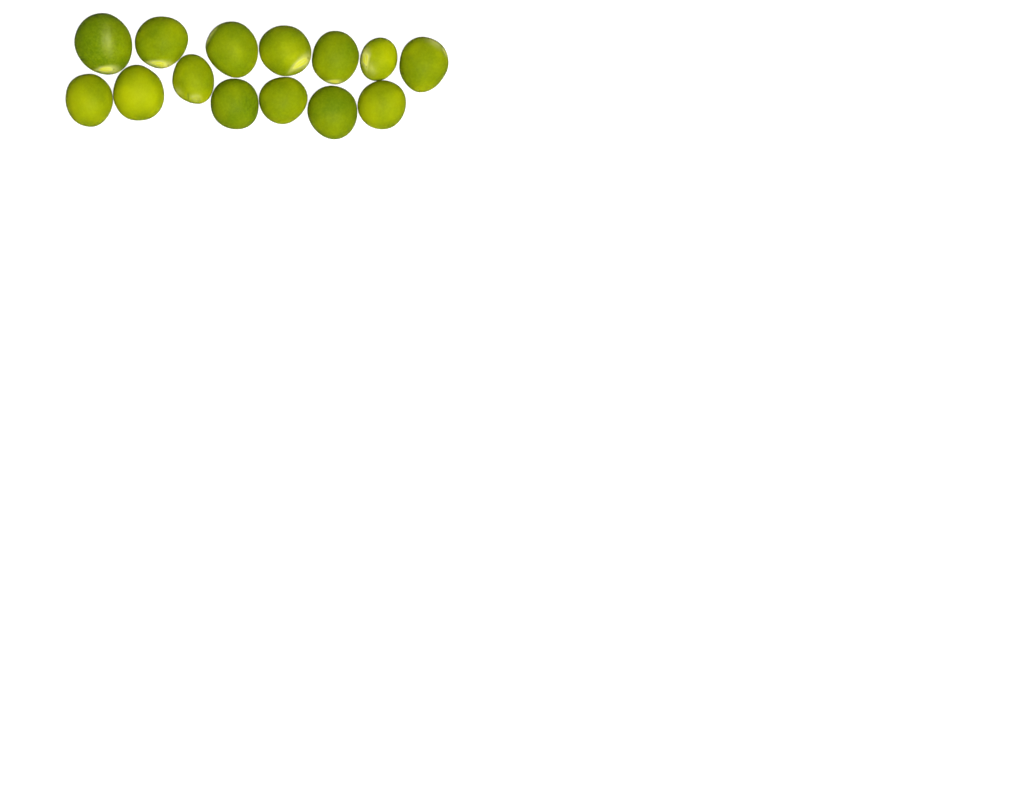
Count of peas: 14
